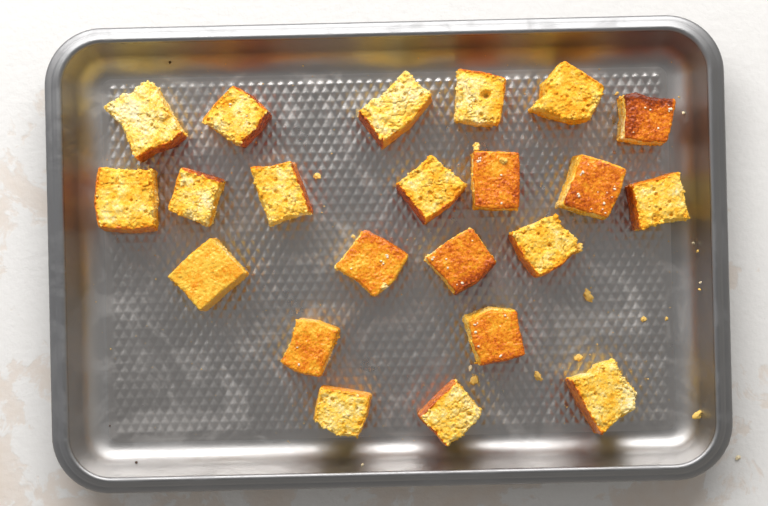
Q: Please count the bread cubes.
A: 22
